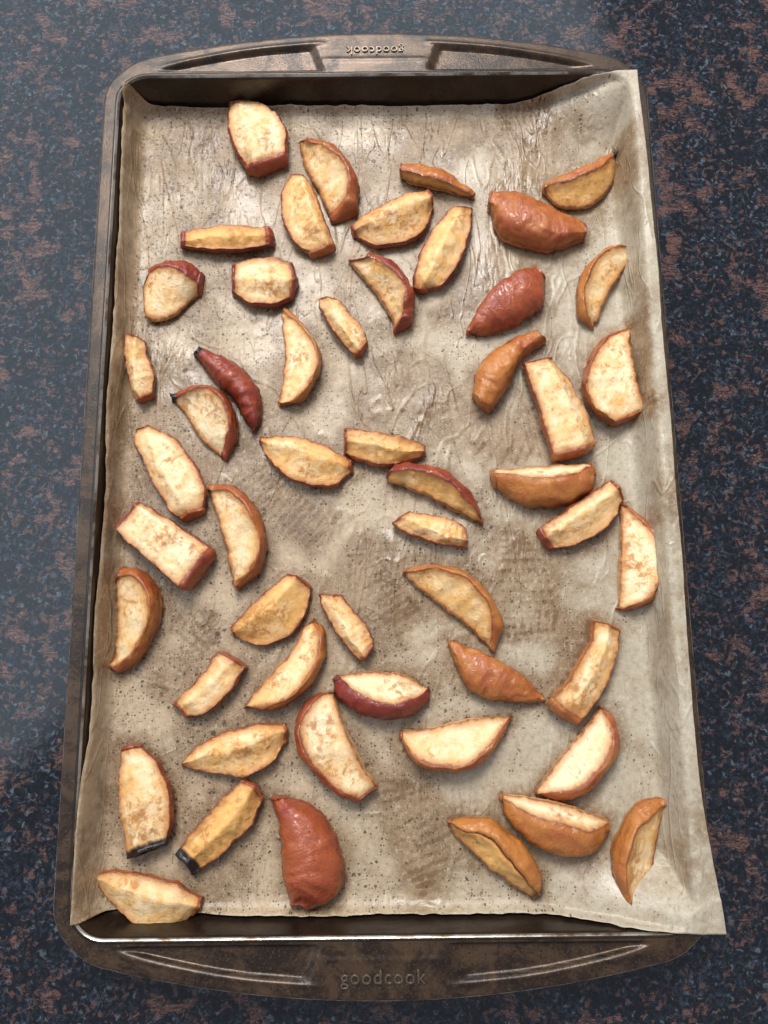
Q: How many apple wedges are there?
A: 52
